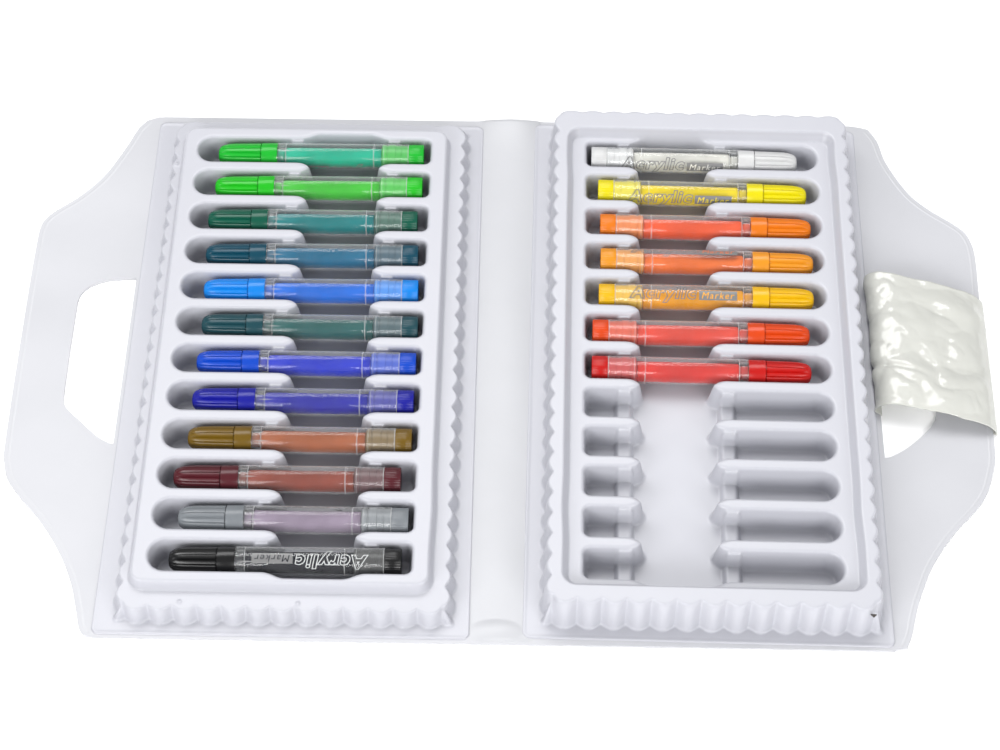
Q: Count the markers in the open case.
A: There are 19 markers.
